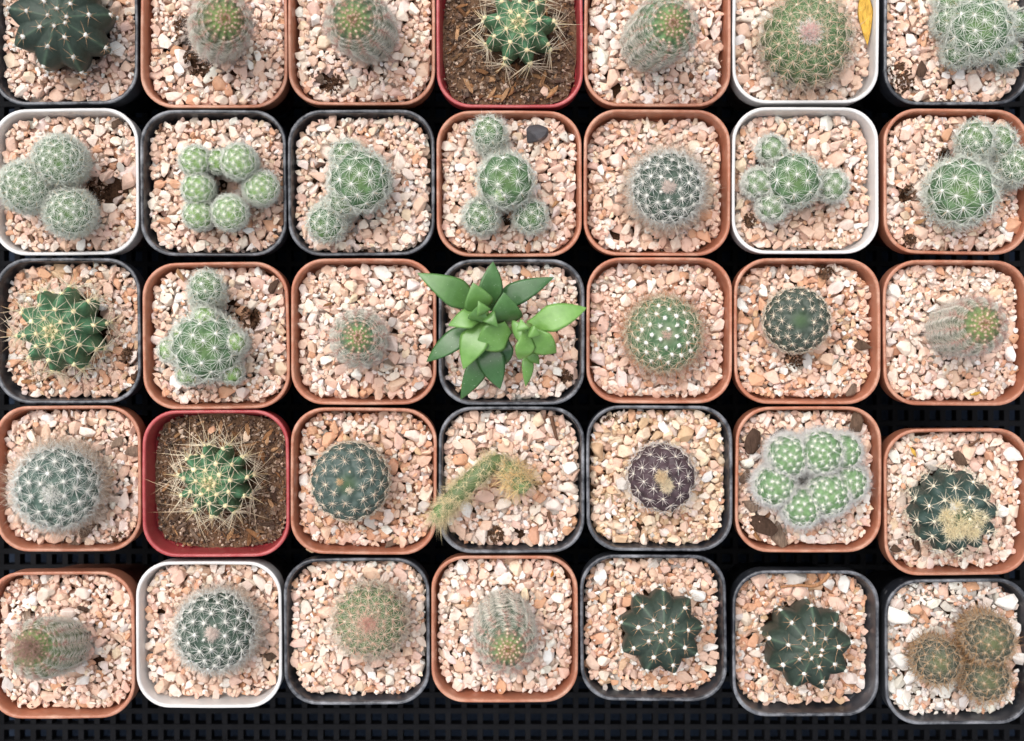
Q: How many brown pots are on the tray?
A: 17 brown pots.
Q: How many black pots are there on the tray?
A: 12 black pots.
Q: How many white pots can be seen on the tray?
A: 4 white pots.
